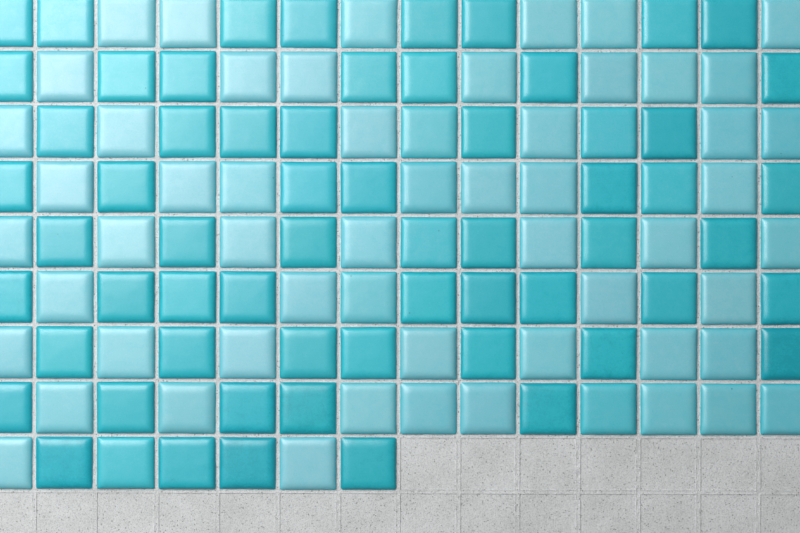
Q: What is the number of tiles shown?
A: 119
